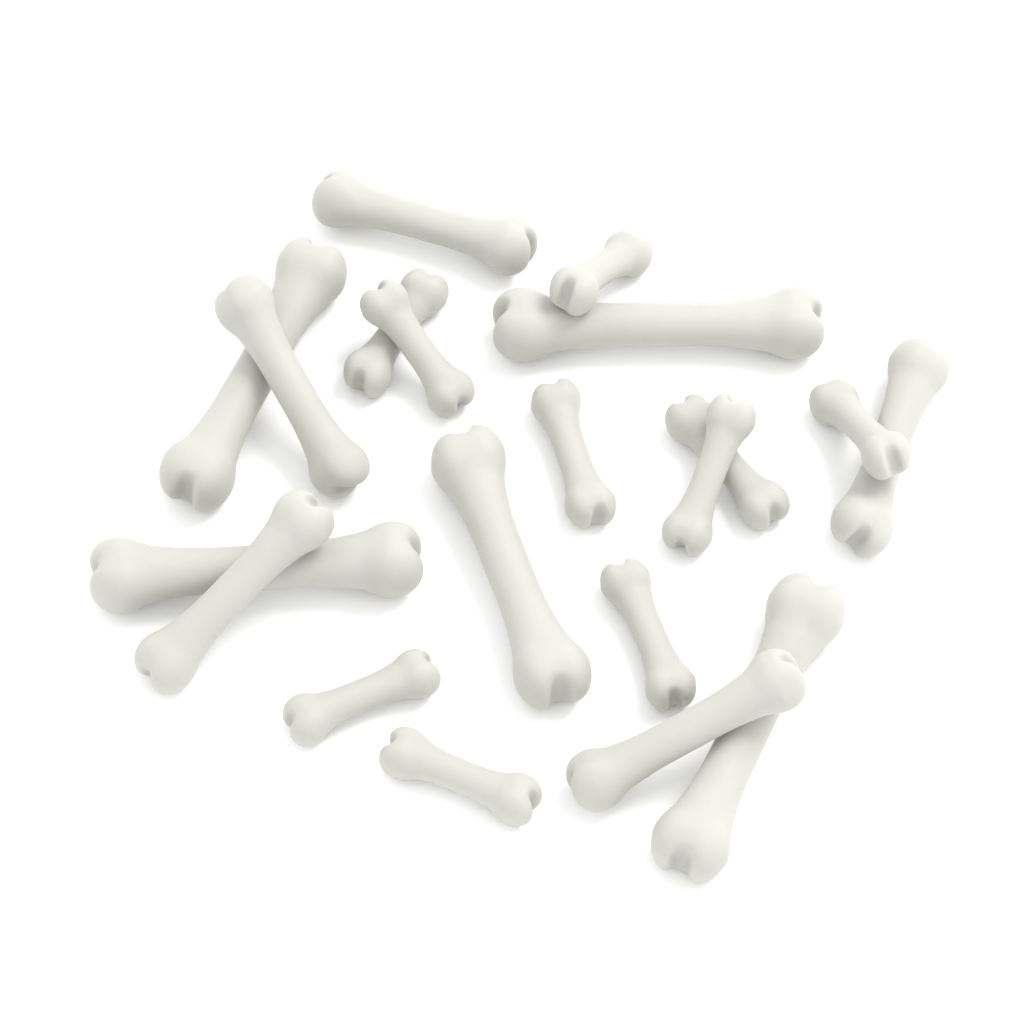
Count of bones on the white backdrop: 20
